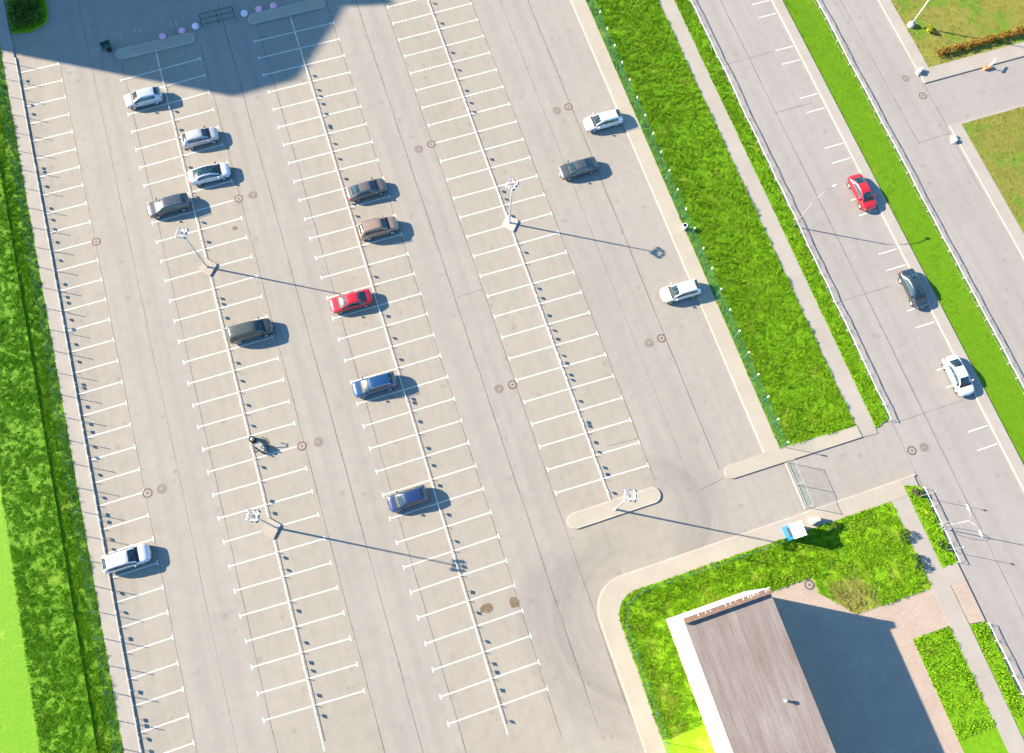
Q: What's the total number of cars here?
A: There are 17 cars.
